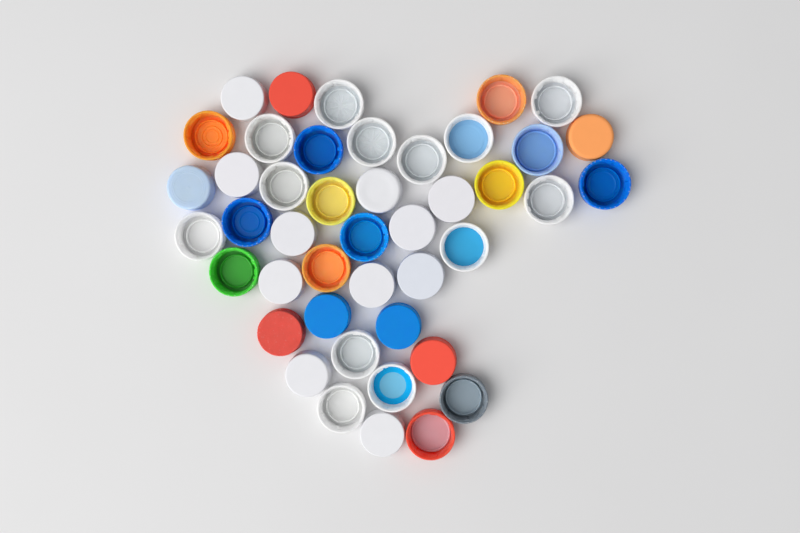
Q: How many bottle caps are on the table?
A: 44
